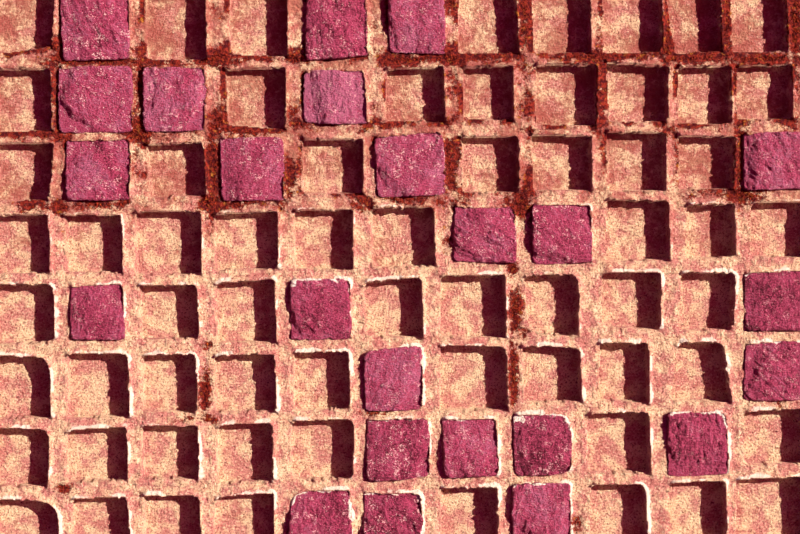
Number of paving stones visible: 24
